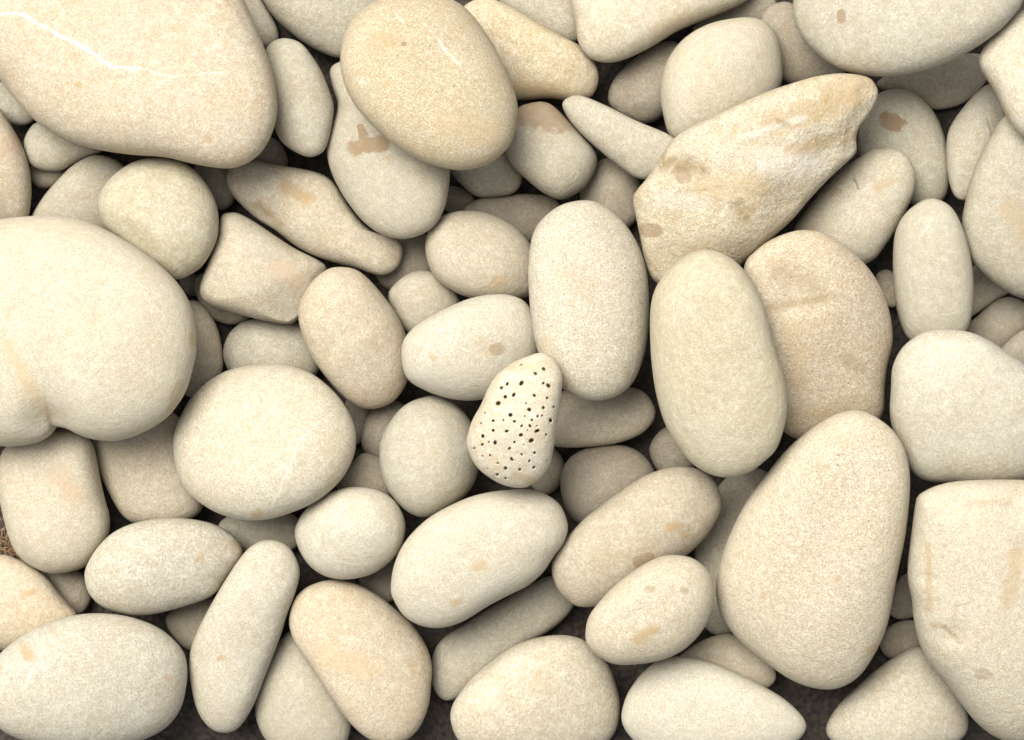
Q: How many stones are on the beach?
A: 92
